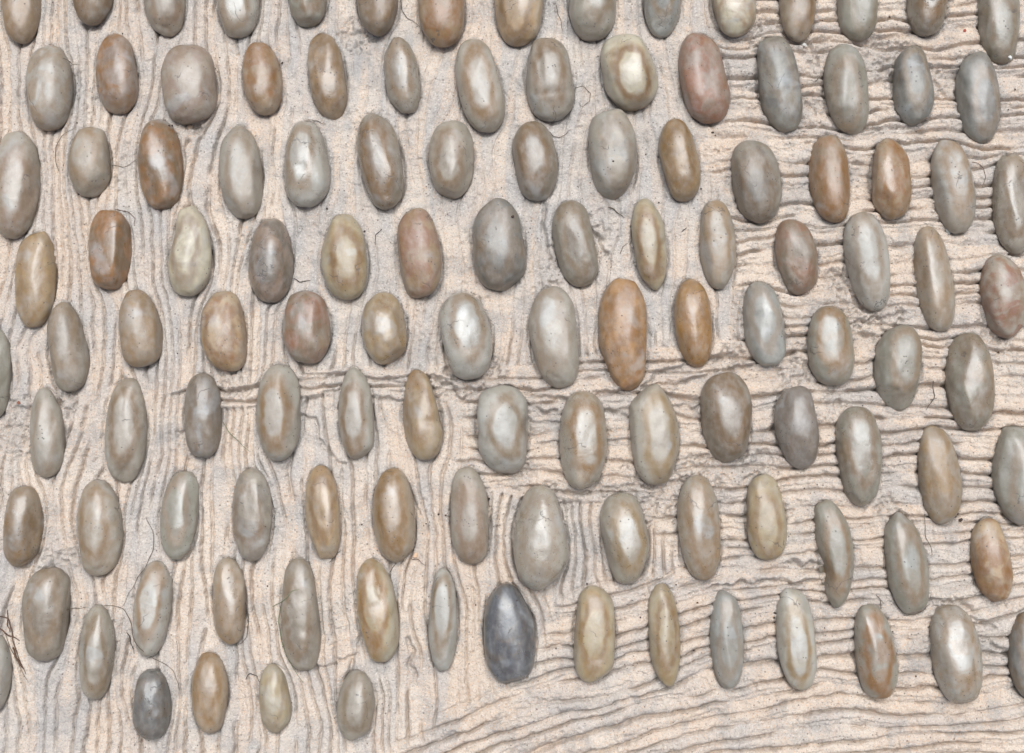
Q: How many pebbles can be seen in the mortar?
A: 120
